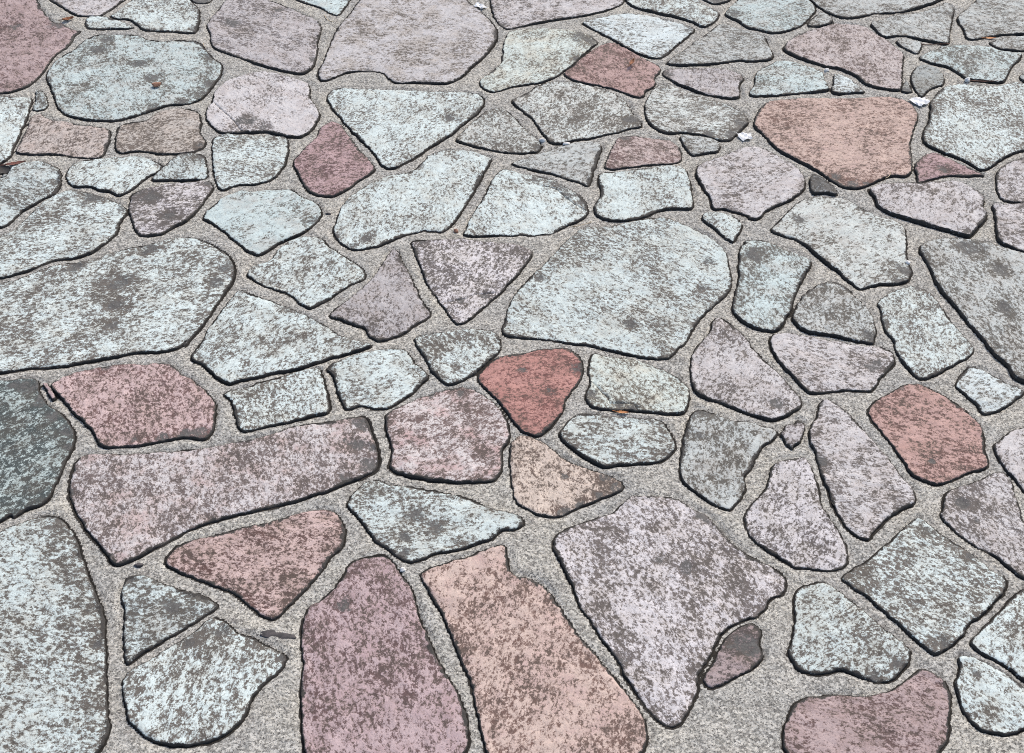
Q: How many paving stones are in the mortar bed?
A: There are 111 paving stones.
